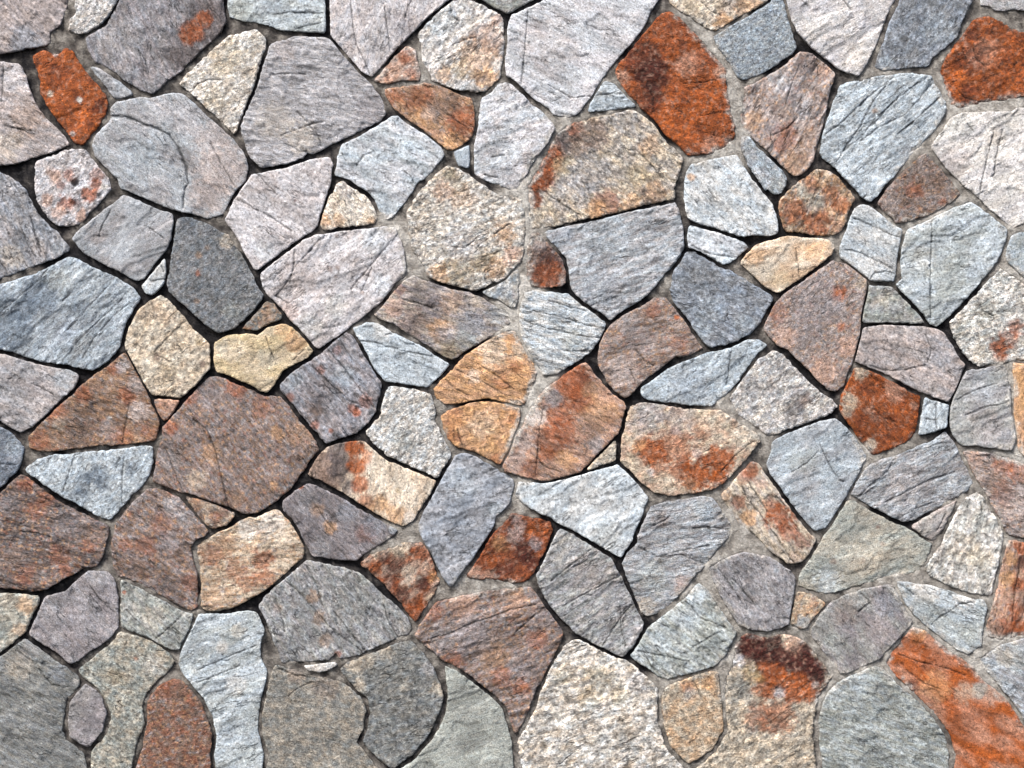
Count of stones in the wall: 129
